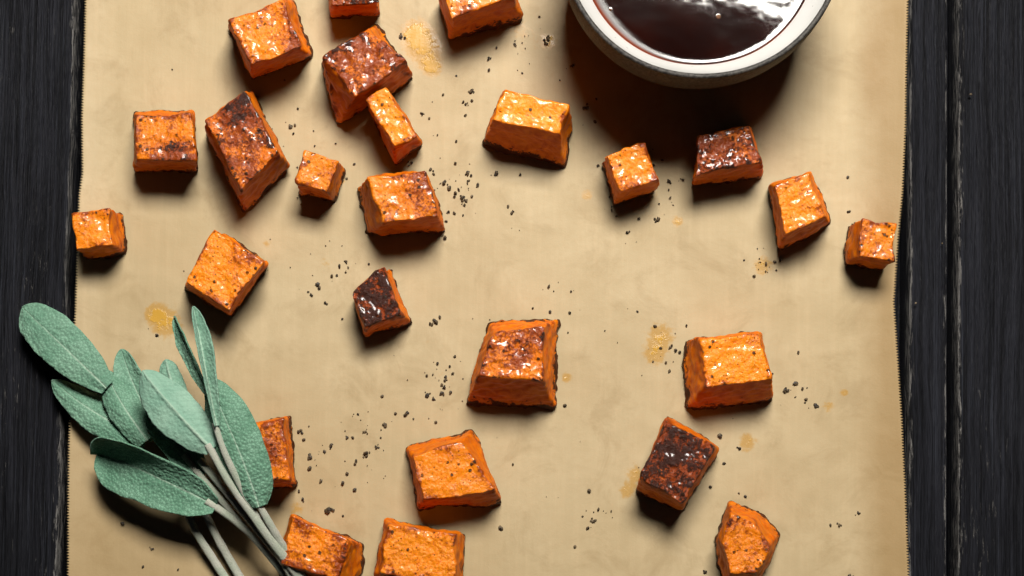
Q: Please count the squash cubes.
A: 25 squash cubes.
